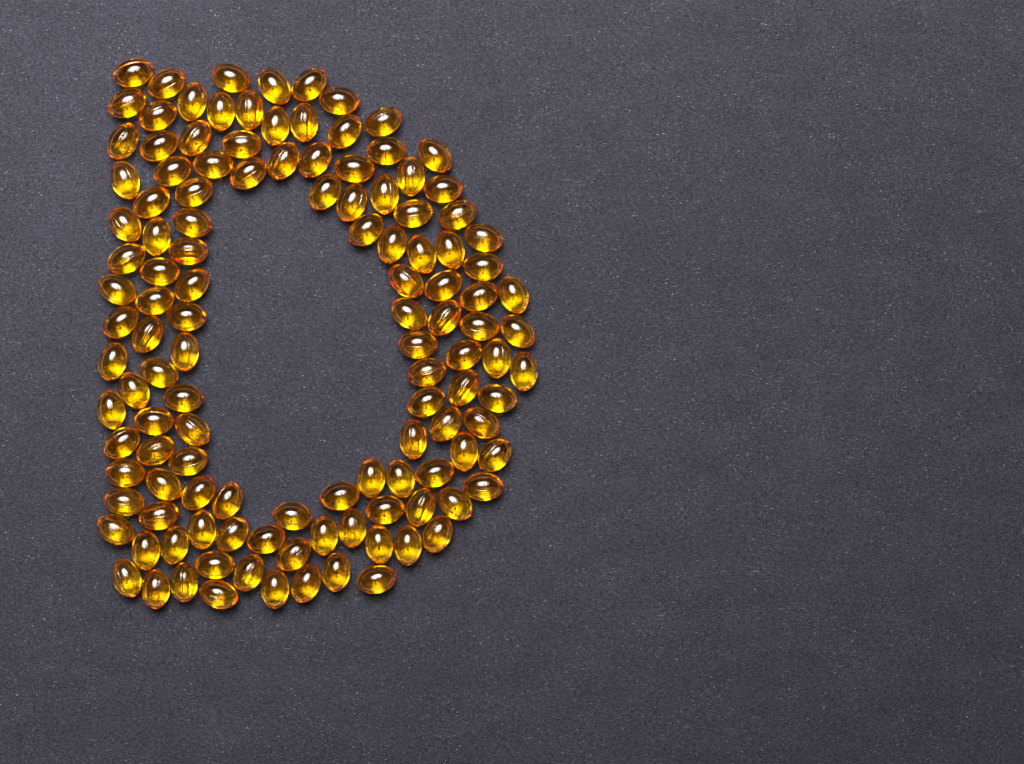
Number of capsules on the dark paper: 124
